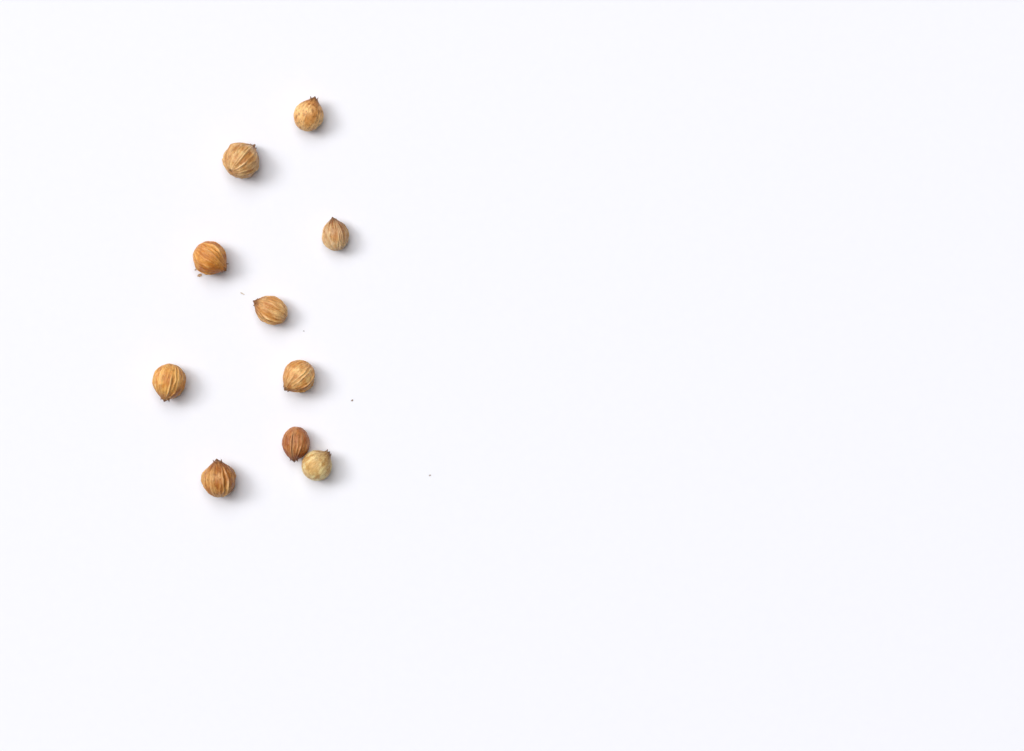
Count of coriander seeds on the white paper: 10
